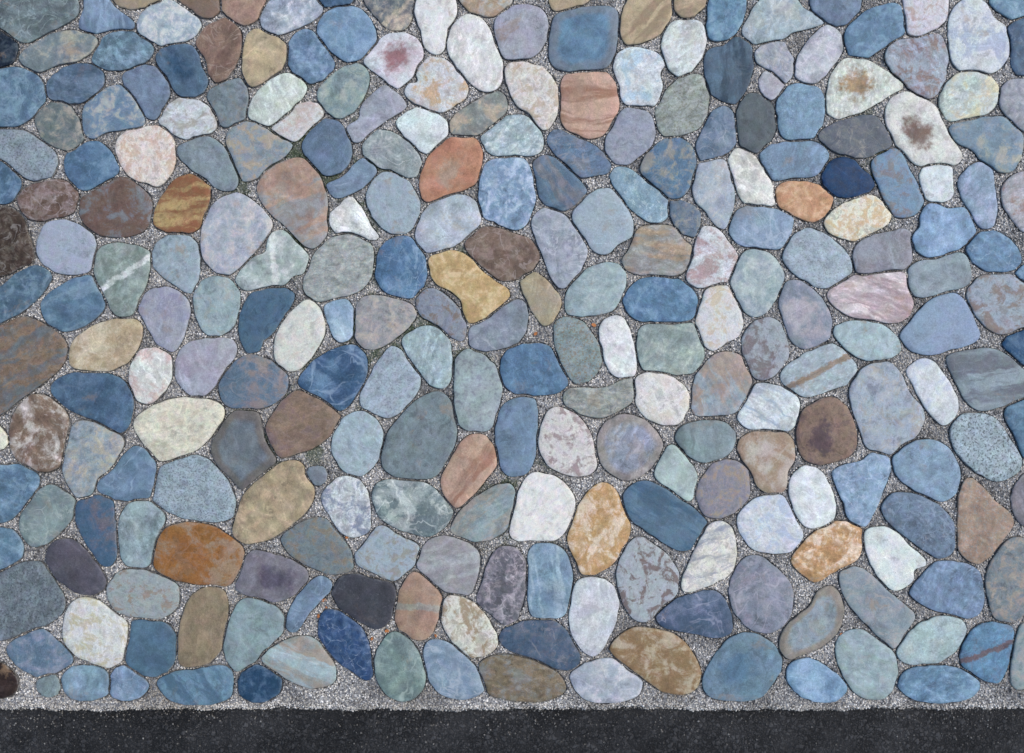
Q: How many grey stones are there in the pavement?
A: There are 101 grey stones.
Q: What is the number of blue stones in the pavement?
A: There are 78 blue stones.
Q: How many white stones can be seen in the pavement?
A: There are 42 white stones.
